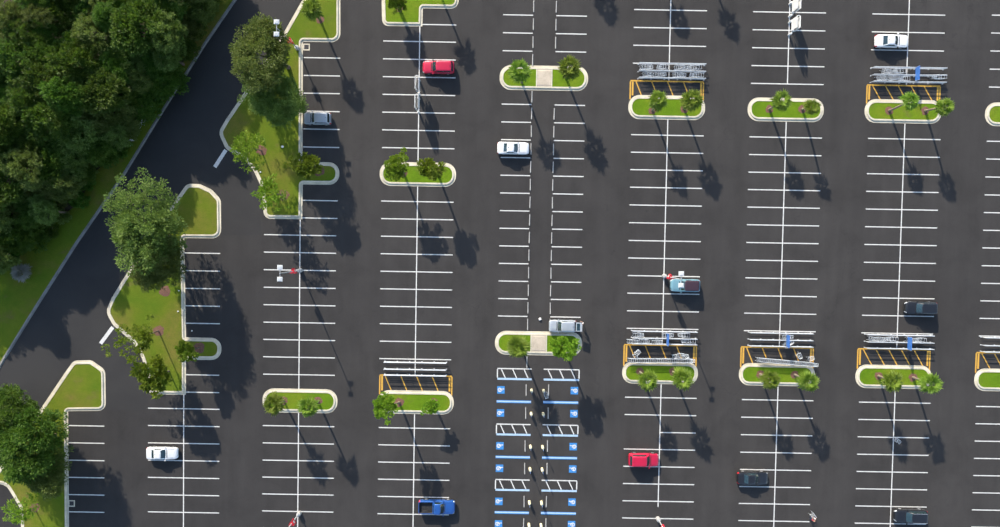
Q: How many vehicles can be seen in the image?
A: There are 12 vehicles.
